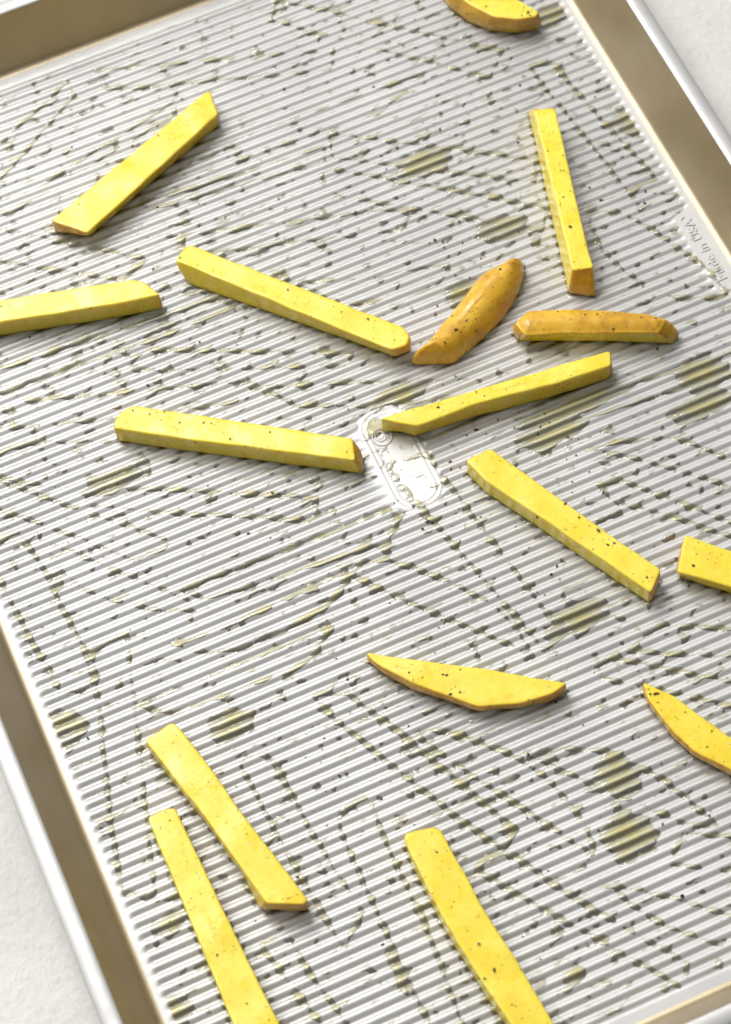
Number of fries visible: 16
